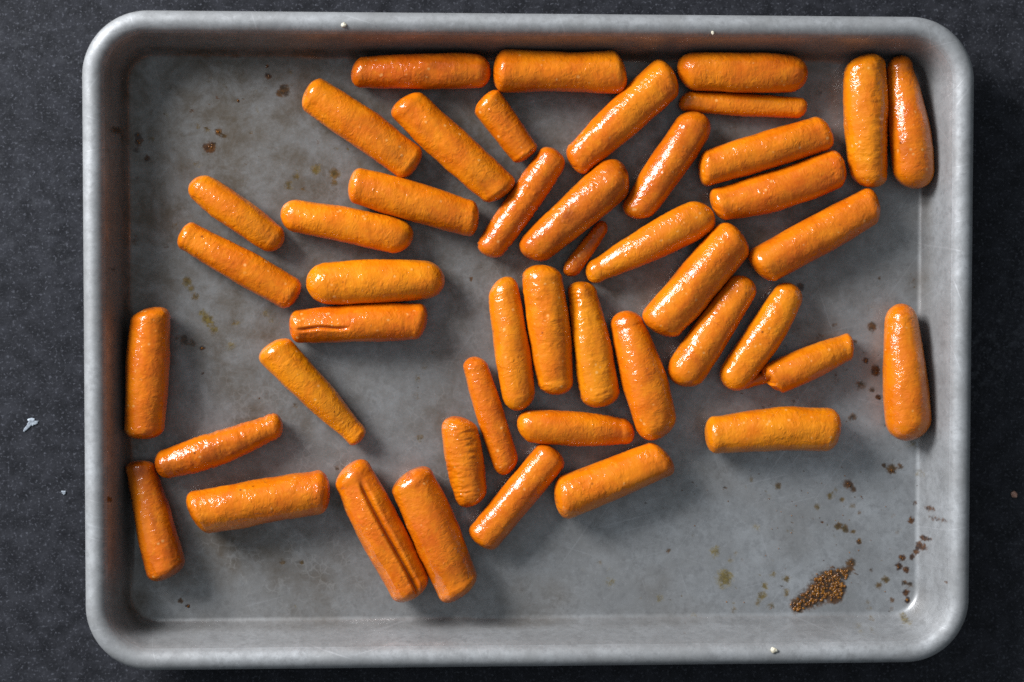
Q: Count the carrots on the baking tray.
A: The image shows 46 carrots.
